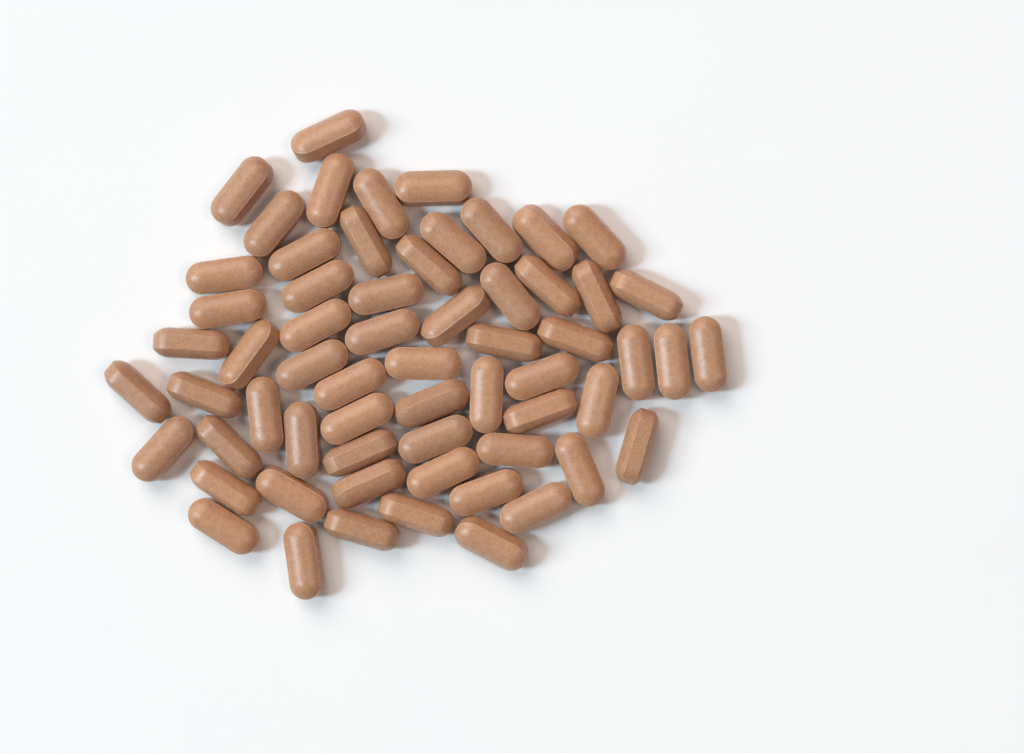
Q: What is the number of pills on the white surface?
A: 62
